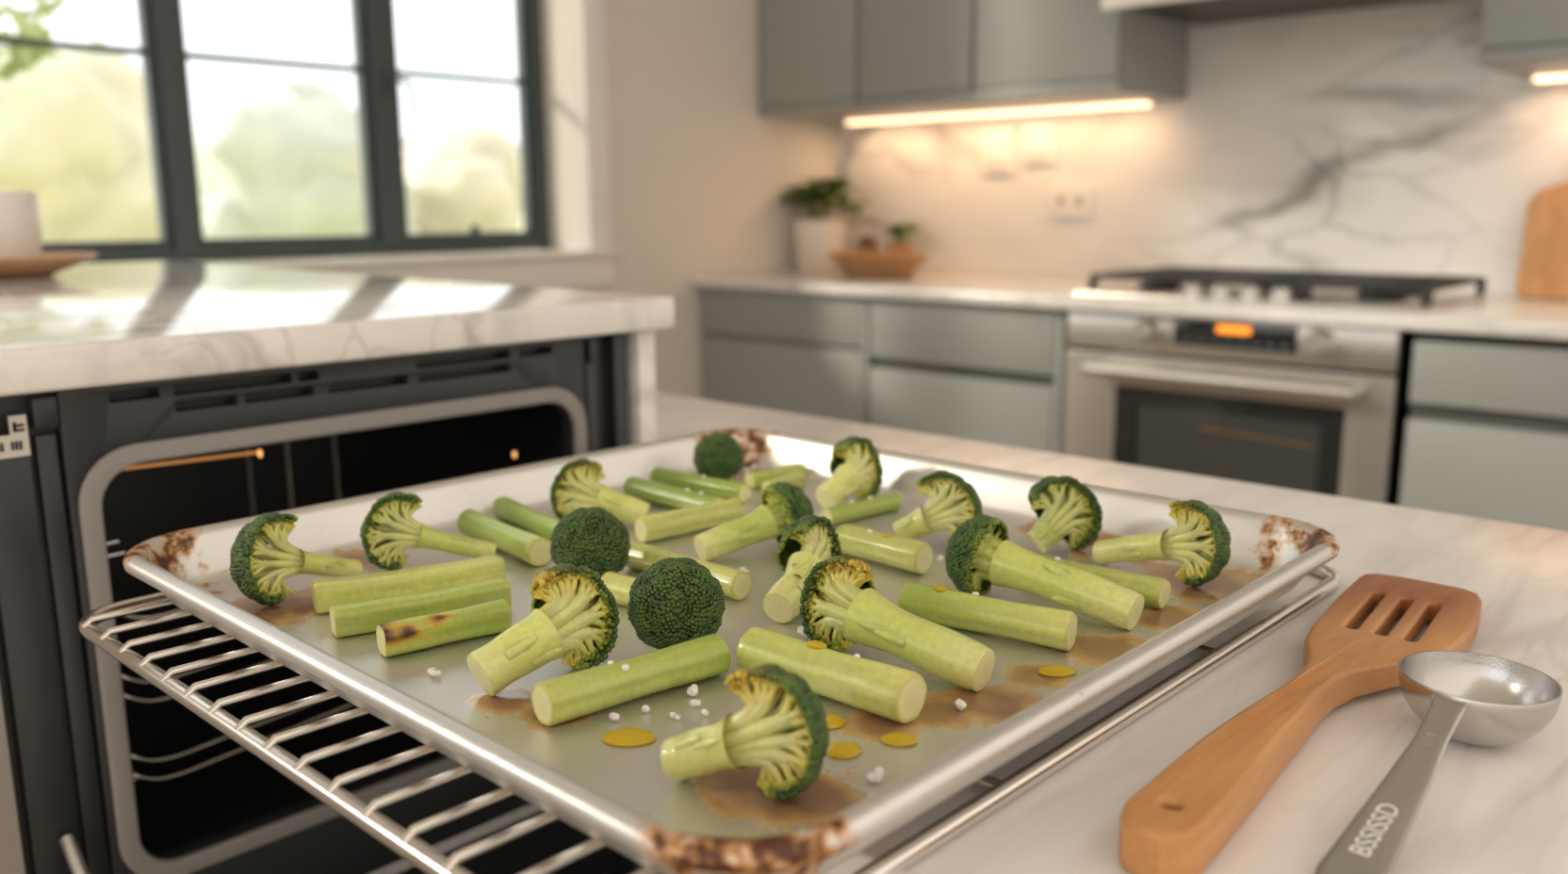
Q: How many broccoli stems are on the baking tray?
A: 18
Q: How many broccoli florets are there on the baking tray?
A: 16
